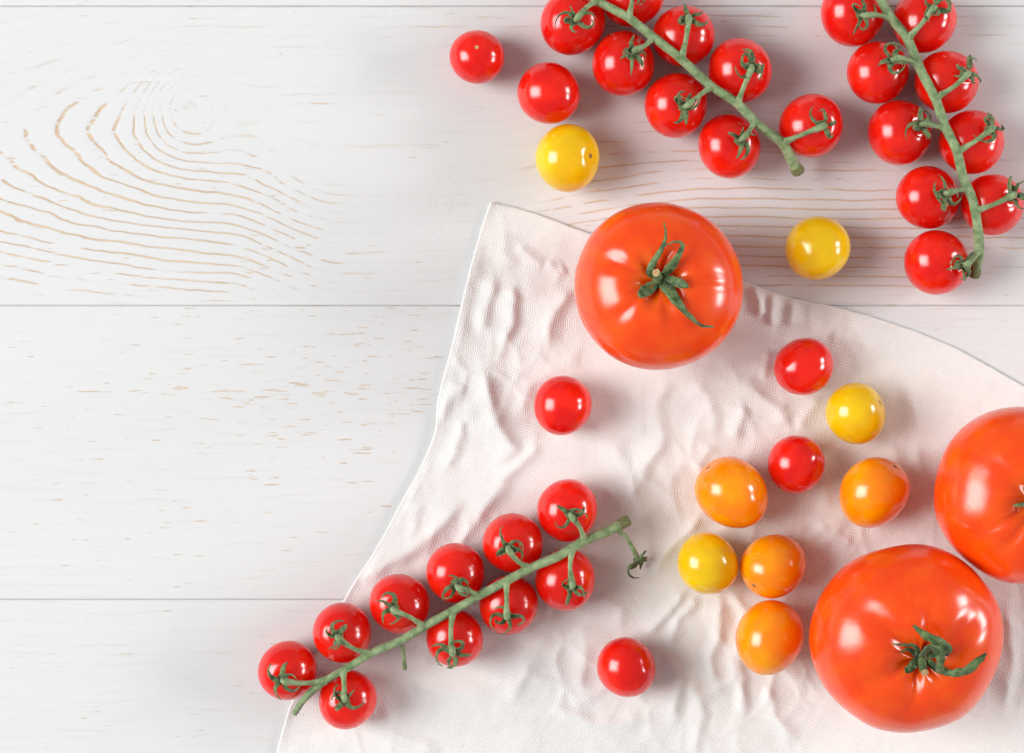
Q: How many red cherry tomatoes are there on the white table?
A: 33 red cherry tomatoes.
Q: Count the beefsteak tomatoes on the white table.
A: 3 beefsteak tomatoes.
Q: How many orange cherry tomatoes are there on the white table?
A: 4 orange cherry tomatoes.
